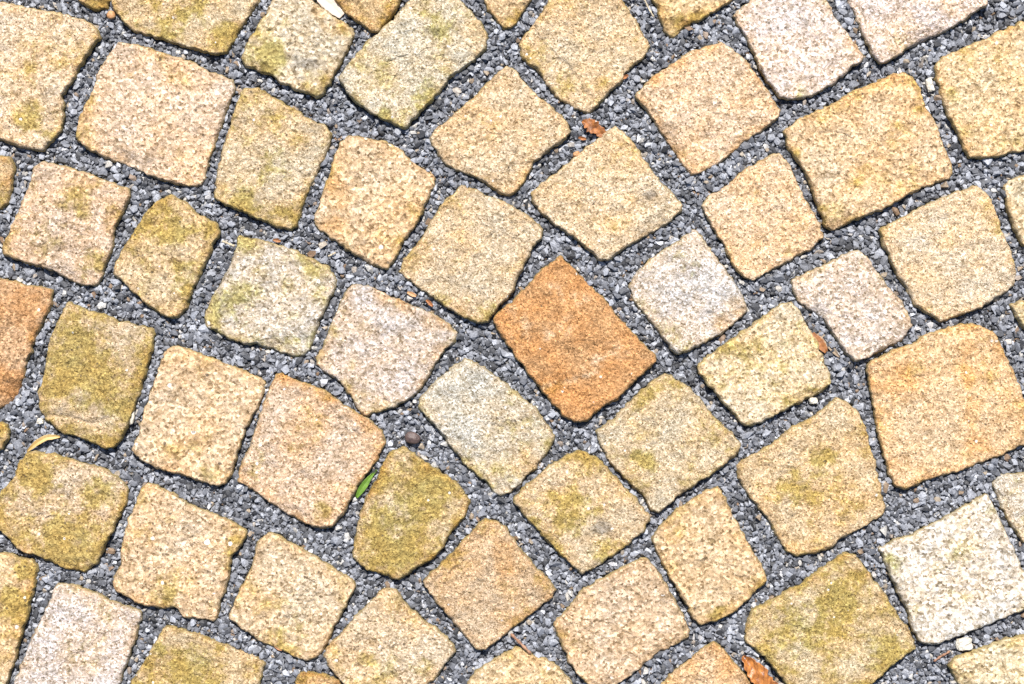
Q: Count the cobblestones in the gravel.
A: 61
